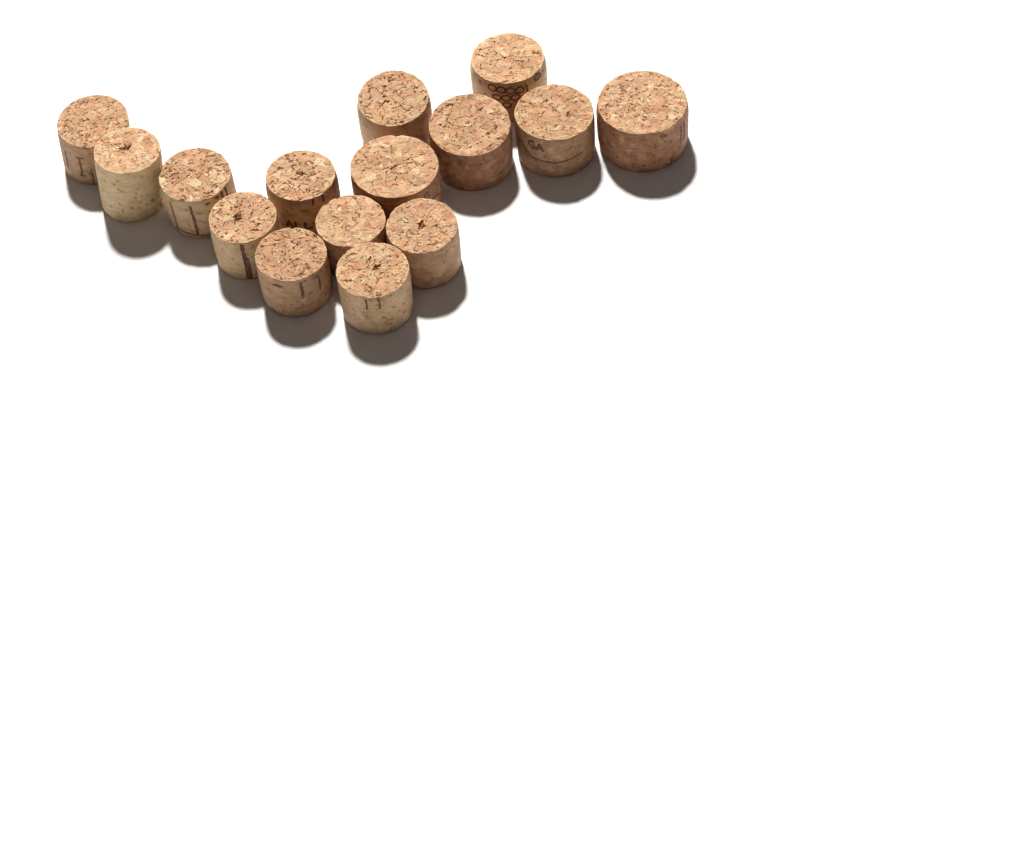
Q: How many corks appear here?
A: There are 15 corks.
